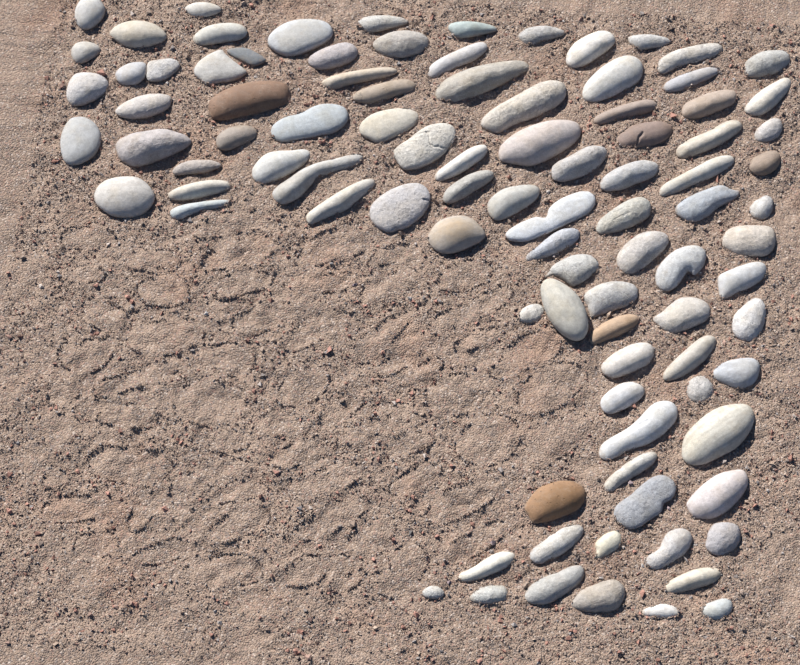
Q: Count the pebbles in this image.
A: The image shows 97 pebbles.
